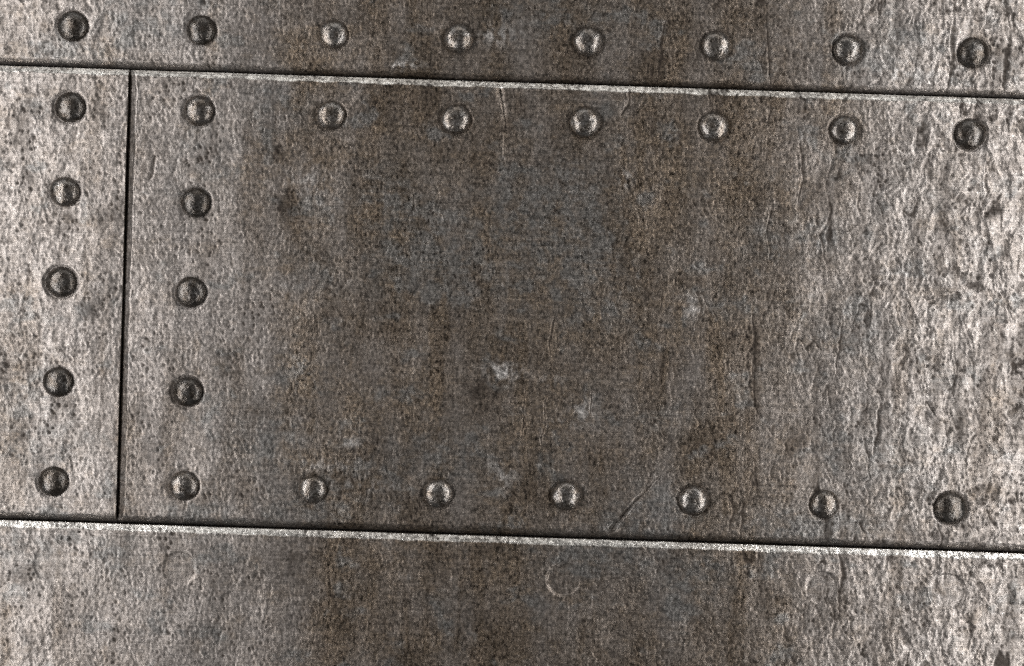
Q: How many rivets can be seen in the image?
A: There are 30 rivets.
